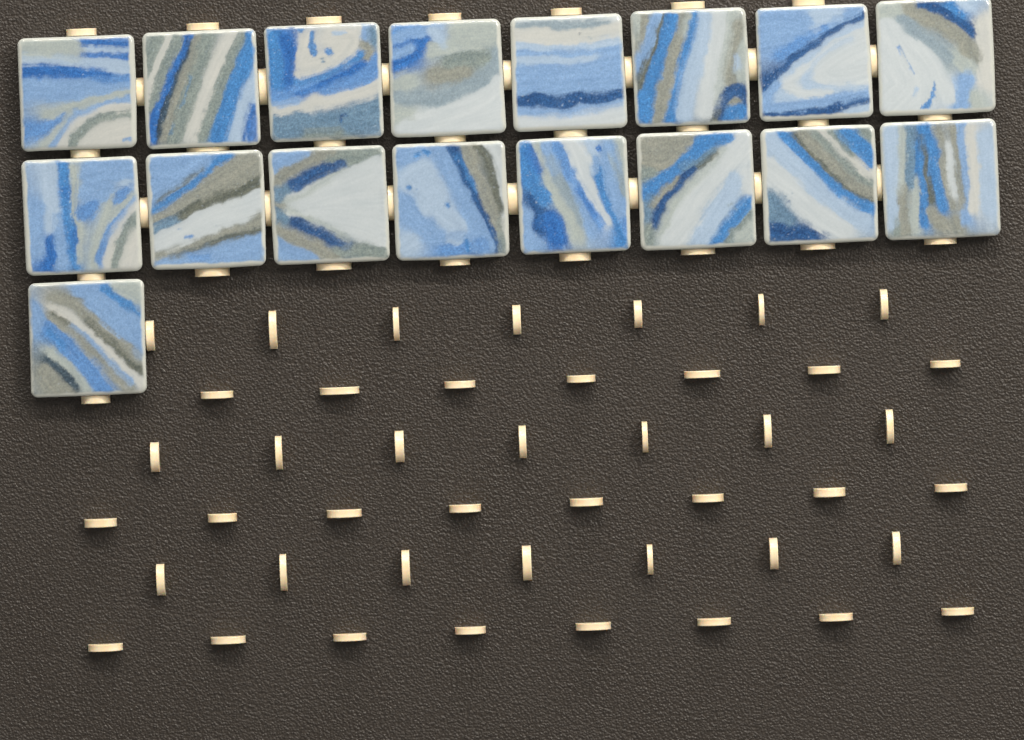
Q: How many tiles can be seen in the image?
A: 17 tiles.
